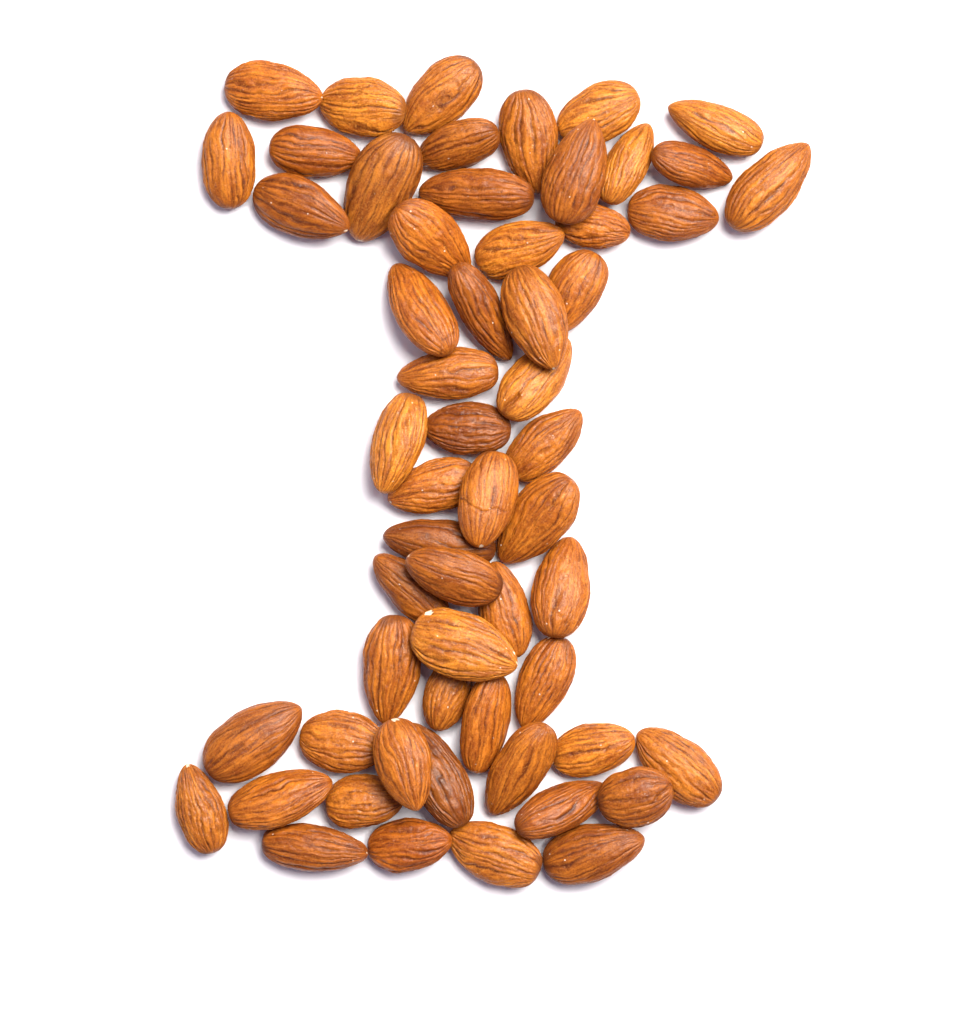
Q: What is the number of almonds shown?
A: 58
